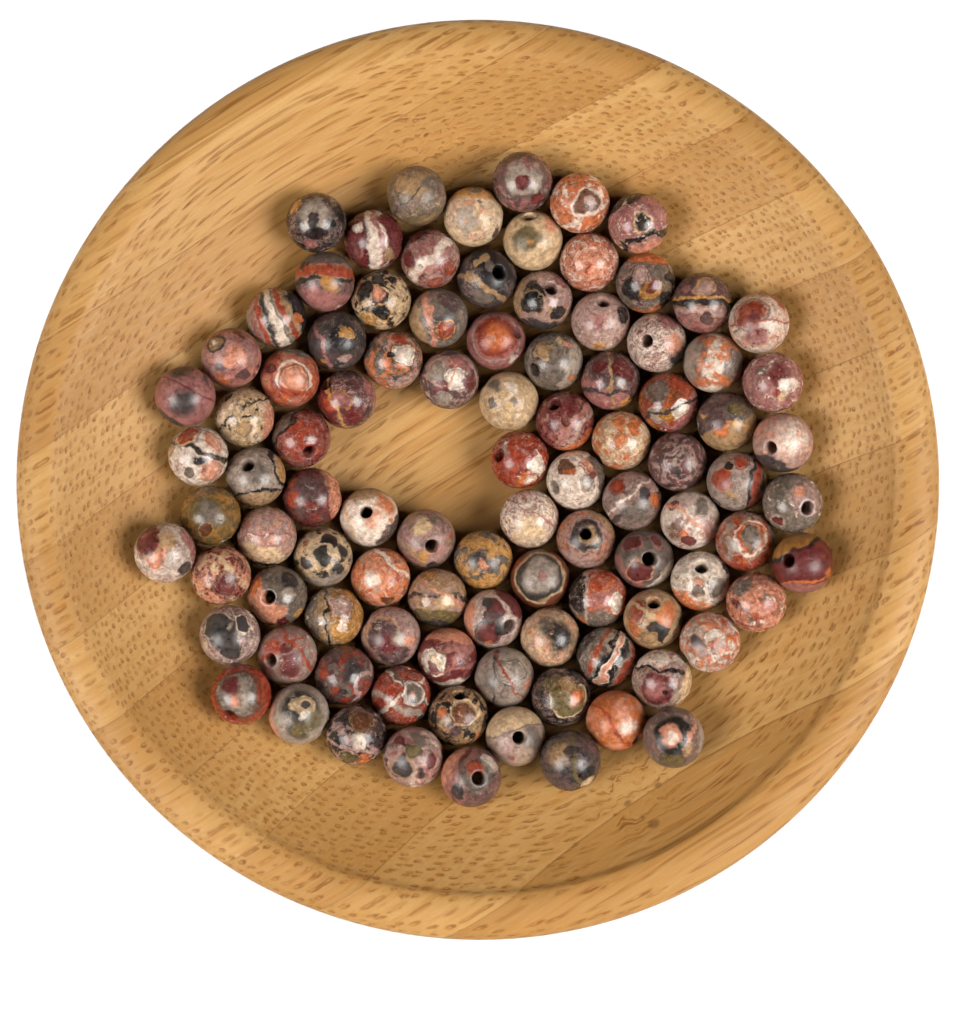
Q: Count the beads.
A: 96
